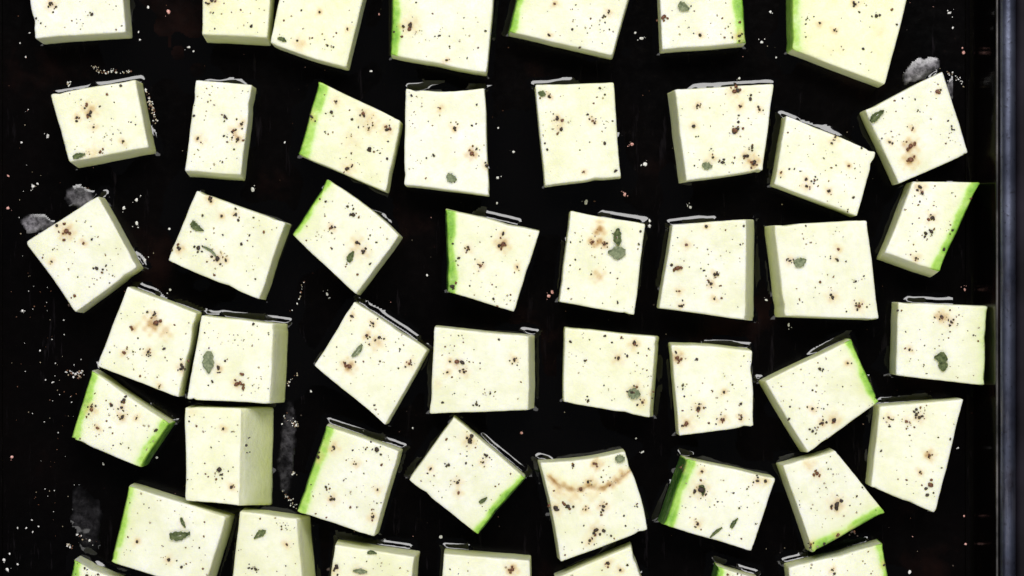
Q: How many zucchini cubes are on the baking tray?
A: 47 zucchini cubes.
